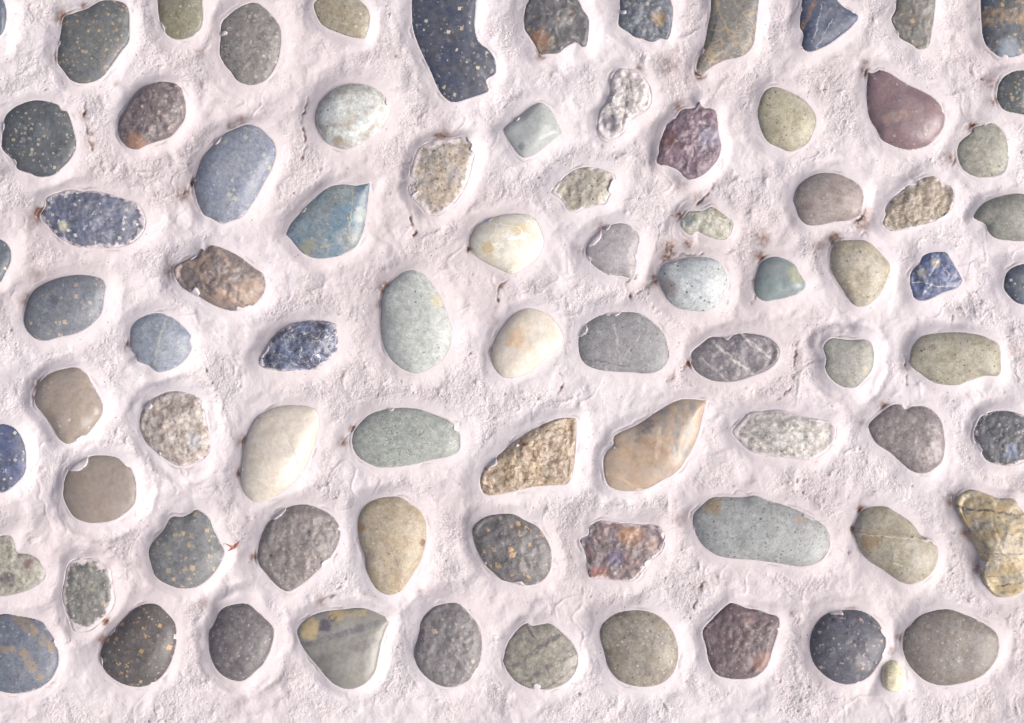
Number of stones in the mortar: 81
